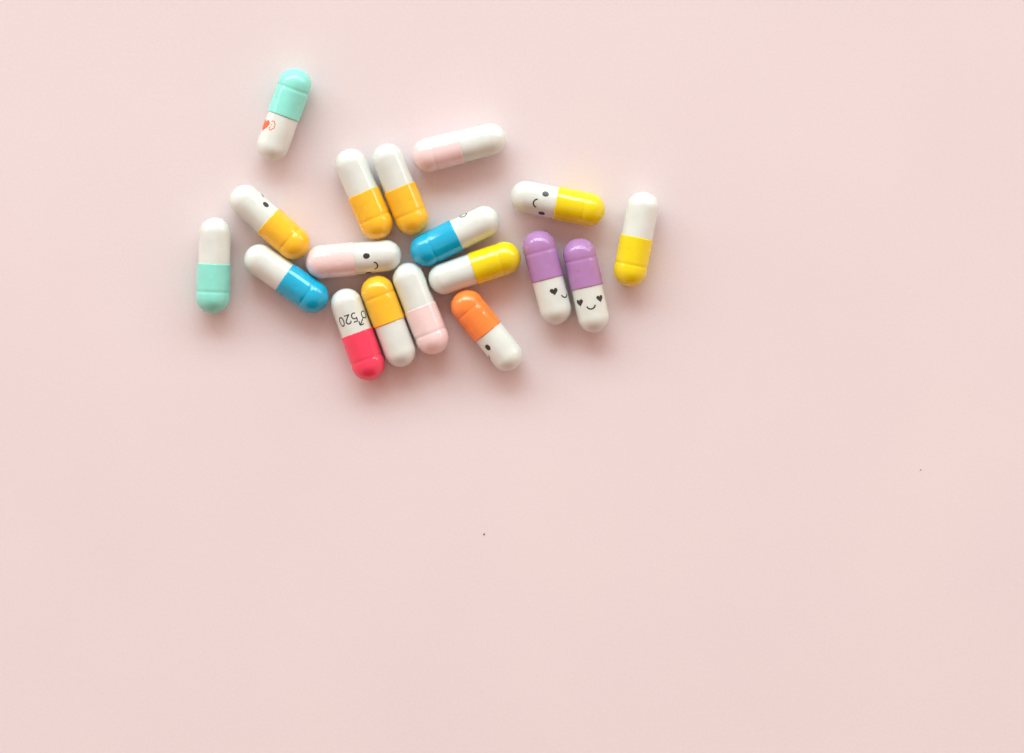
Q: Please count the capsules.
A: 18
